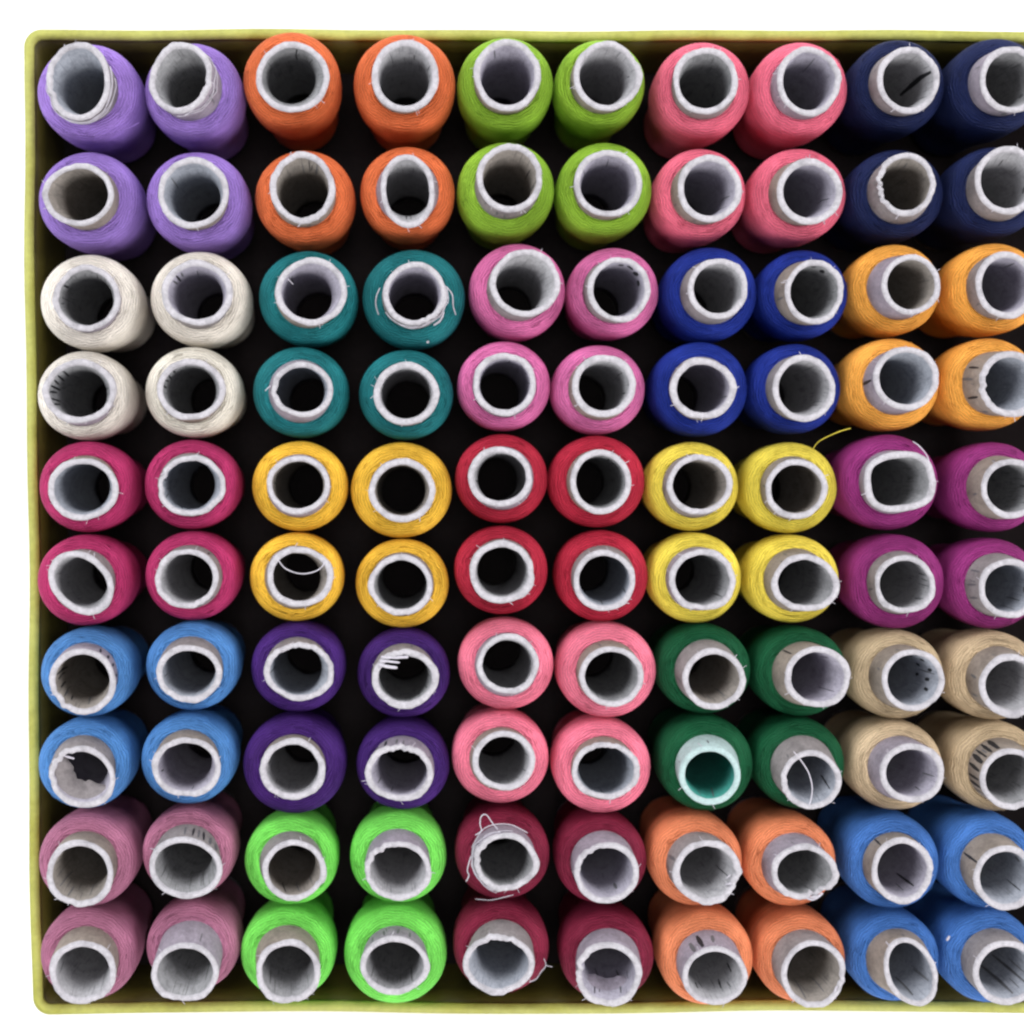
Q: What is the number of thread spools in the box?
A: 100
